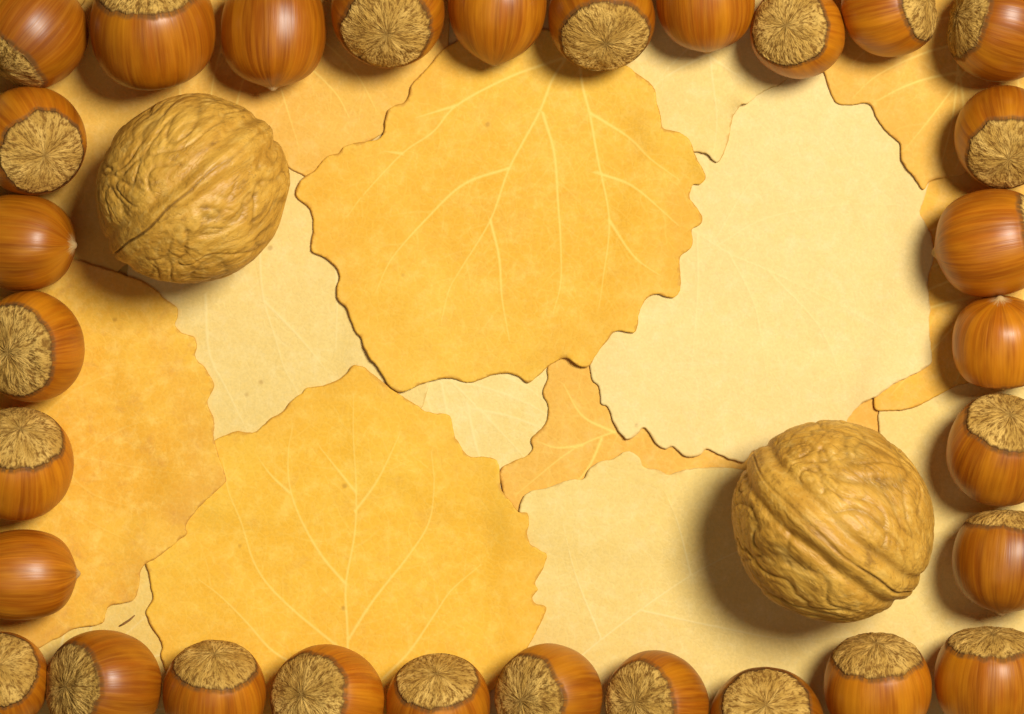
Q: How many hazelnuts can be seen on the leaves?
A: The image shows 30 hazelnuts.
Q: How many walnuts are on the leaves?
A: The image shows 2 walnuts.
